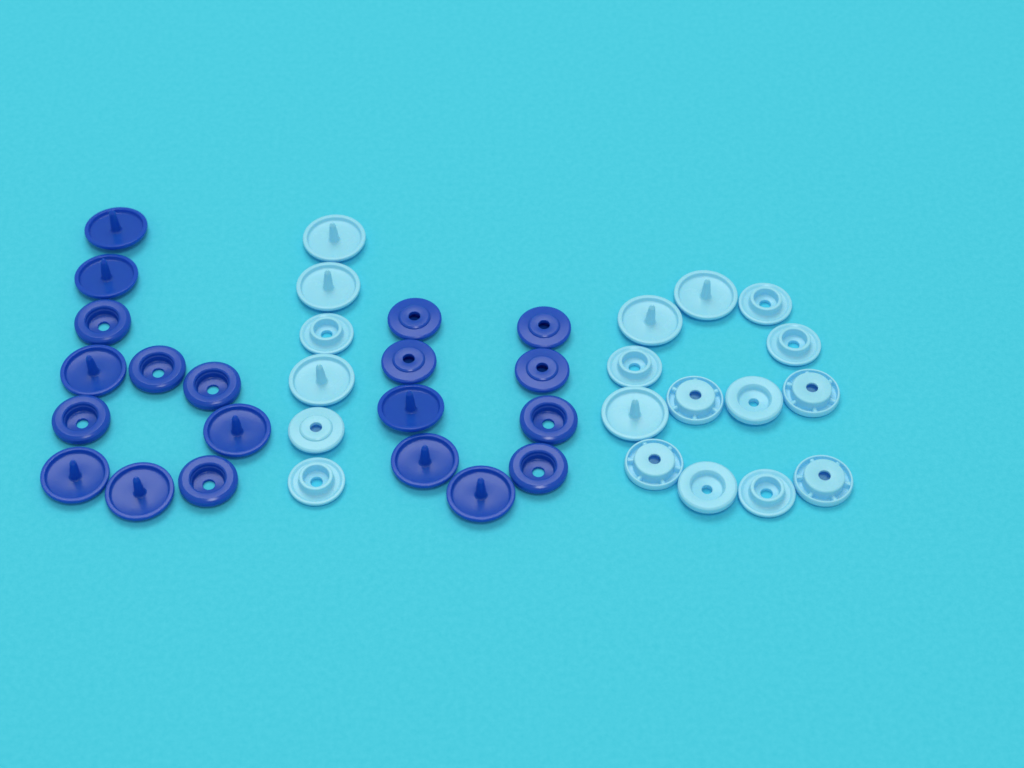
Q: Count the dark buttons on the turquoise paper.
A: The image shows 20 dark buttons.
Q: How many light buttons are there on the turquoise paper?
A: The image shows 19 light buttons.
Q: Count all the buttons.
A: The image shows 39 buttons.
